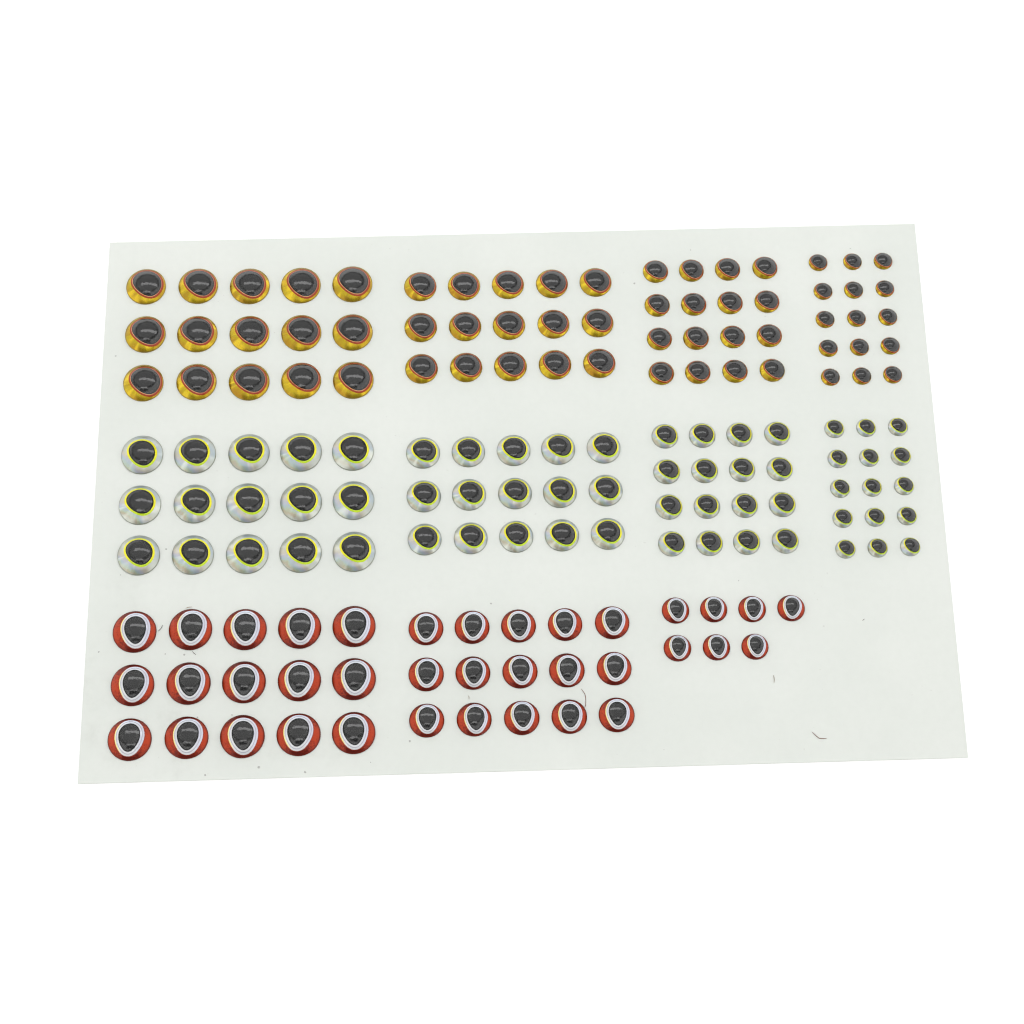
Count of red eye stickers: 37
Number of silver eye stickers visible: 61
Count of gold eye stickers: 61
